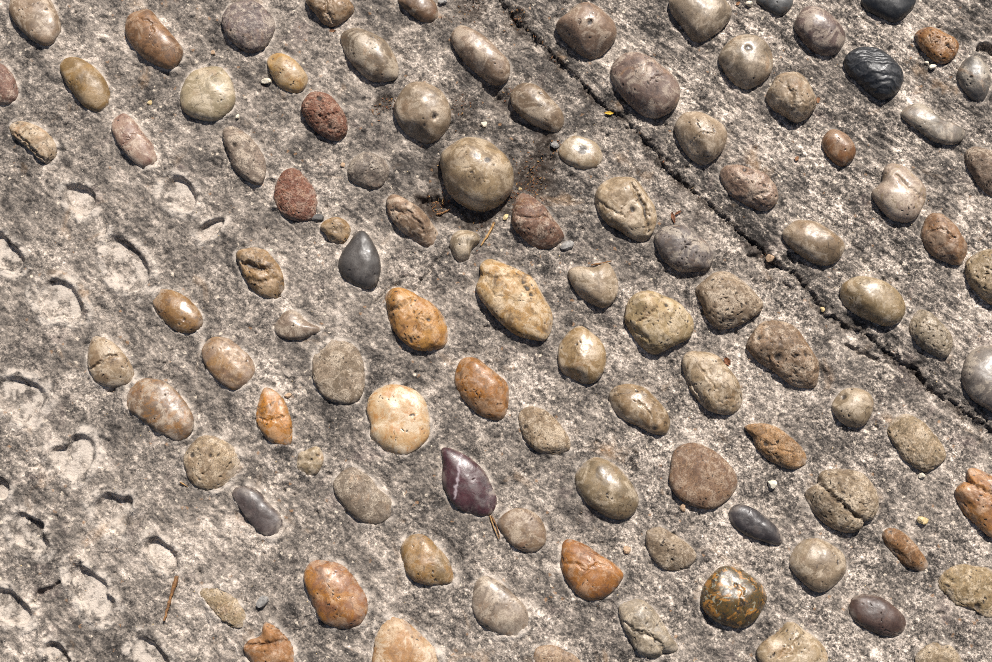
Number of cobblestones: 102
